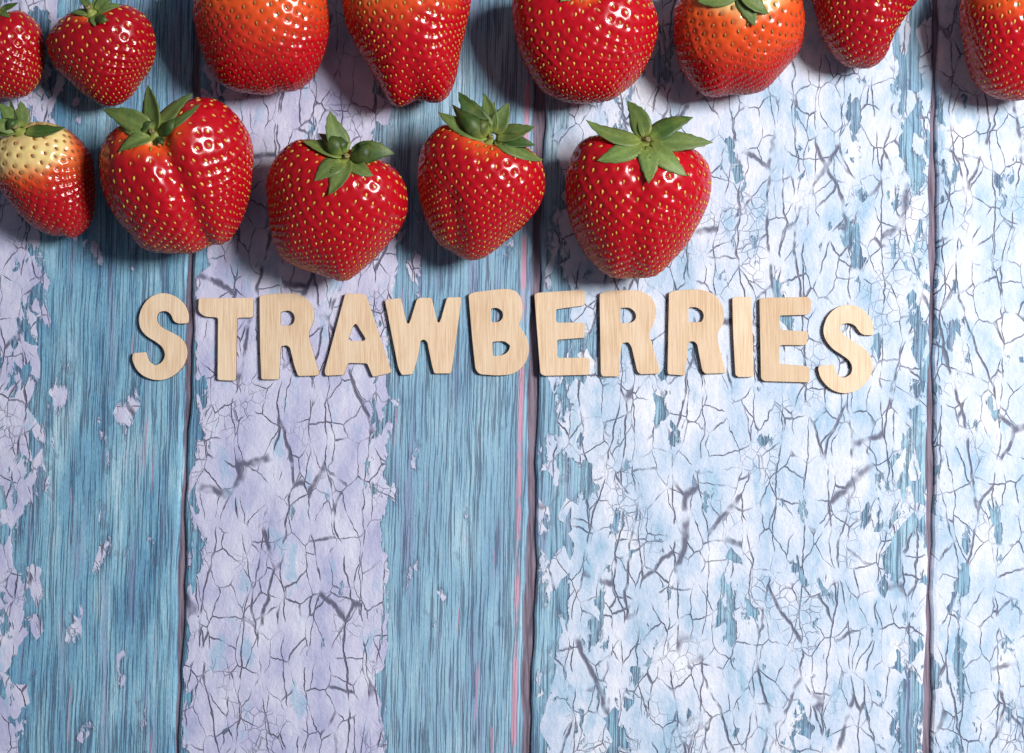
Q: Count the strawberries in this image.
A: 13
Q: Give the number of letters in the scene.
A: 12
